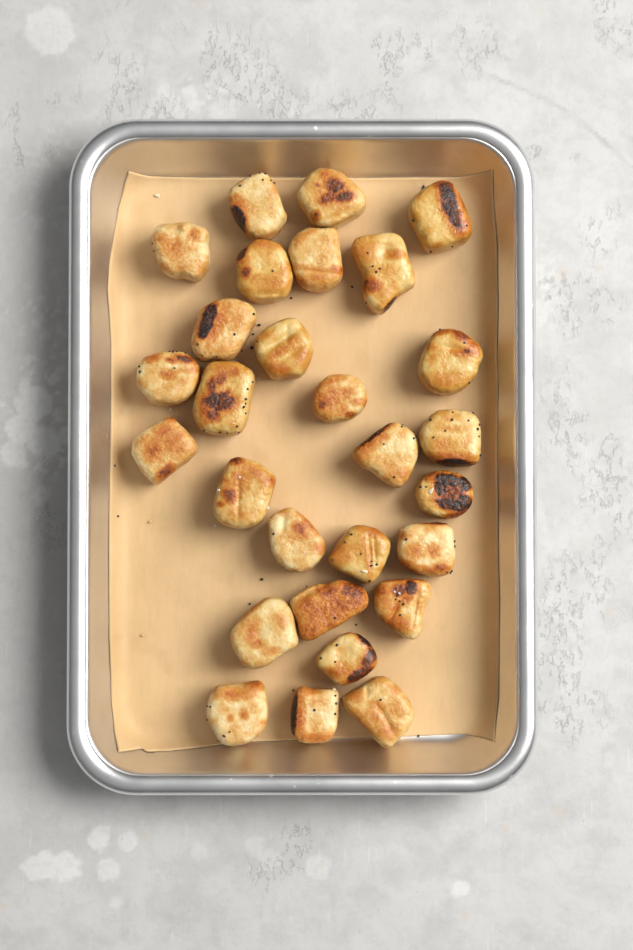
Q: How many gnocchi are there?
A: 28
